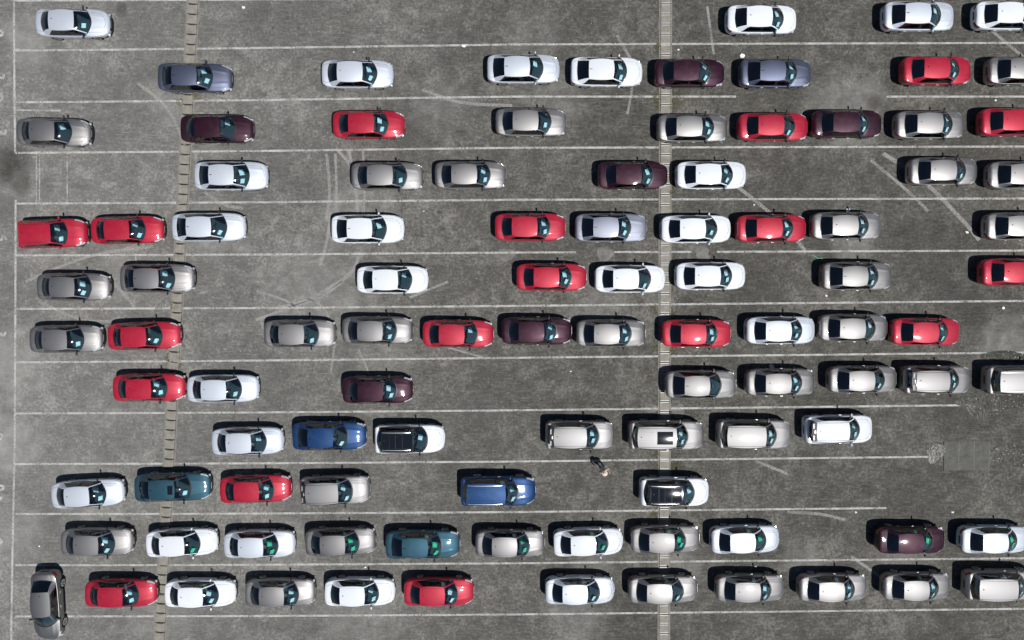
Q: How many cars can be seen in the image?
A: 101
